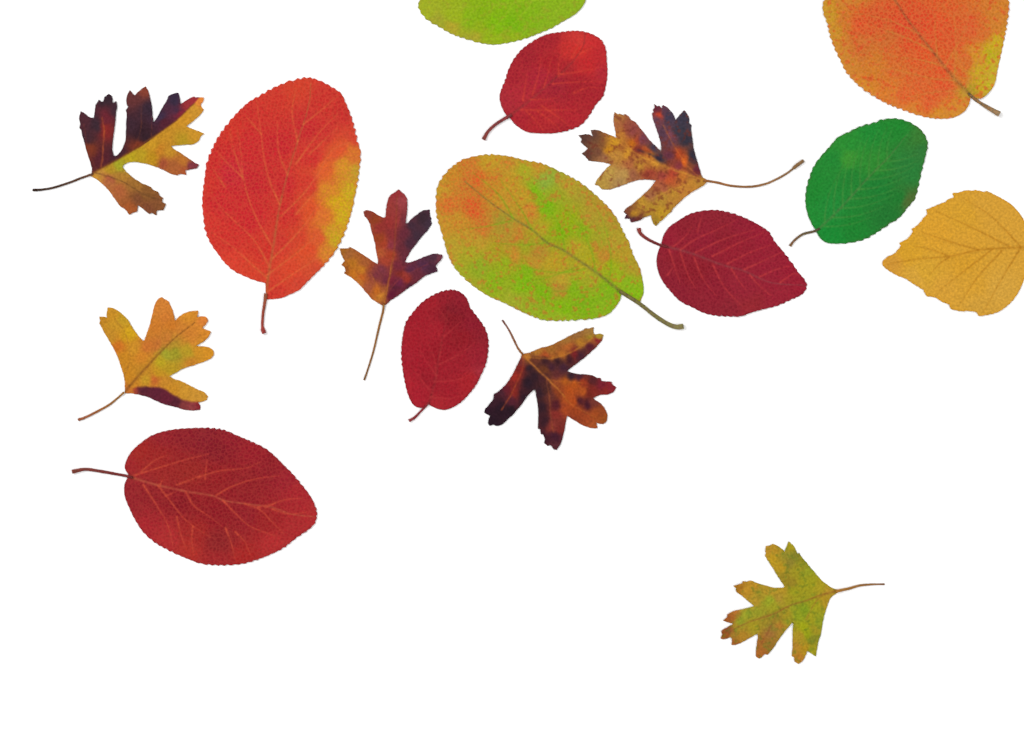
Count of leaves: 16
